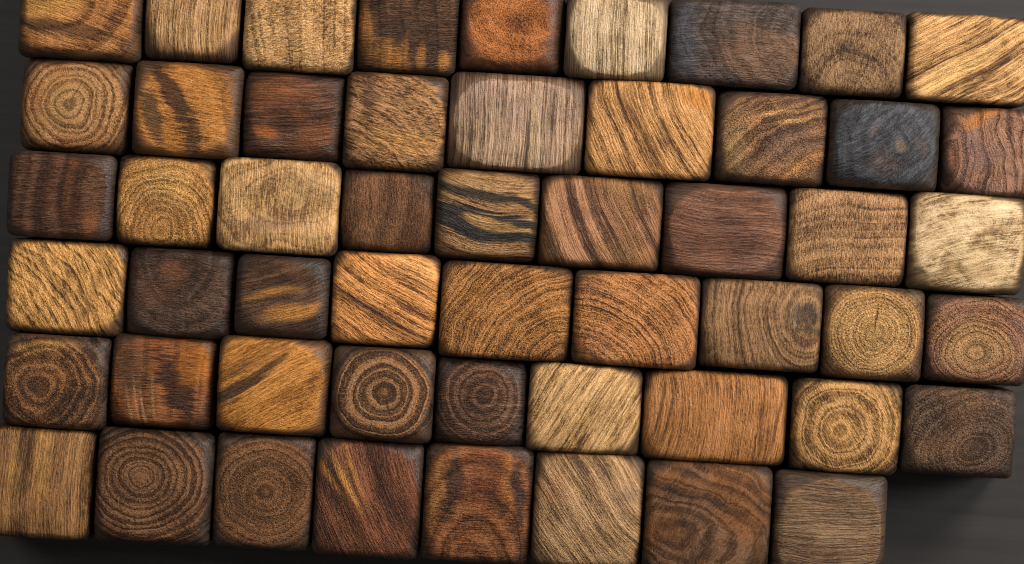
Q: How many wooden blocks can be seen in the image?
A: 53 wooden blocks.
